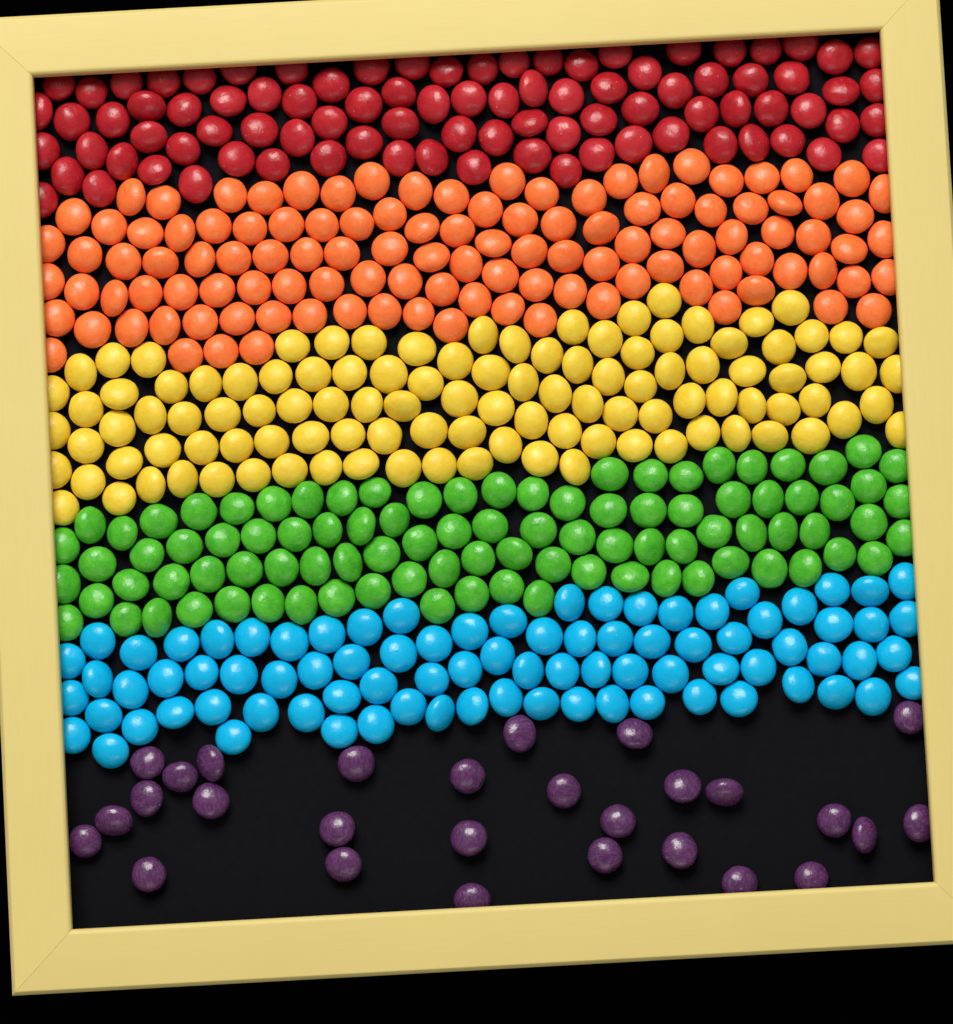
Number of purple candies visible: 28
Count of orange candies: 115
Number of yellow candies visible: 109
